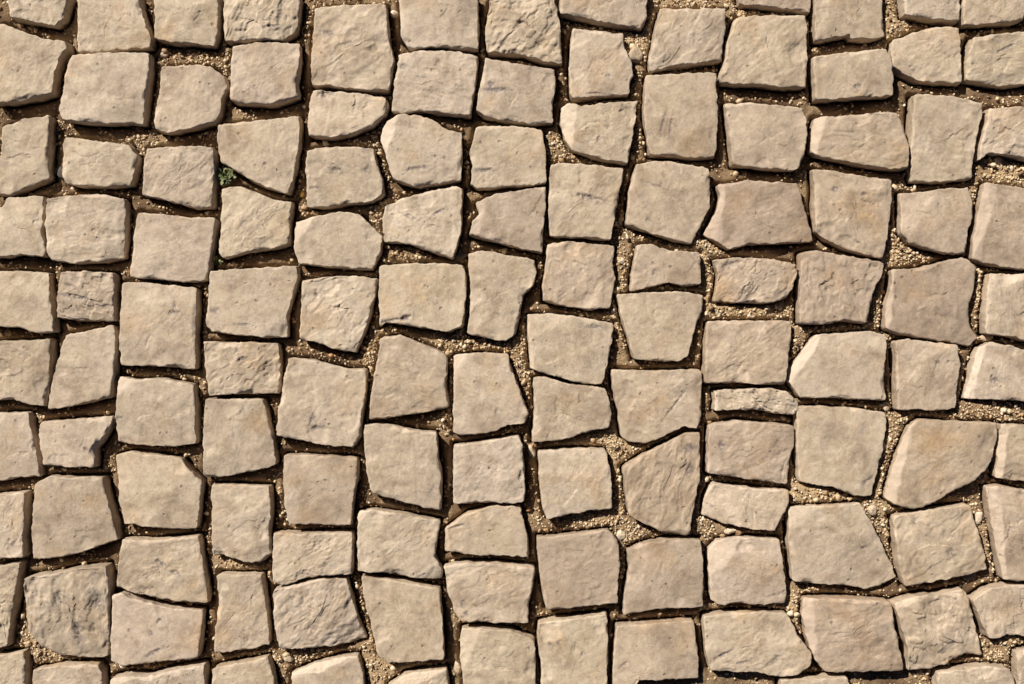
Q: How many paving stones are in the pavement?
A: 130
